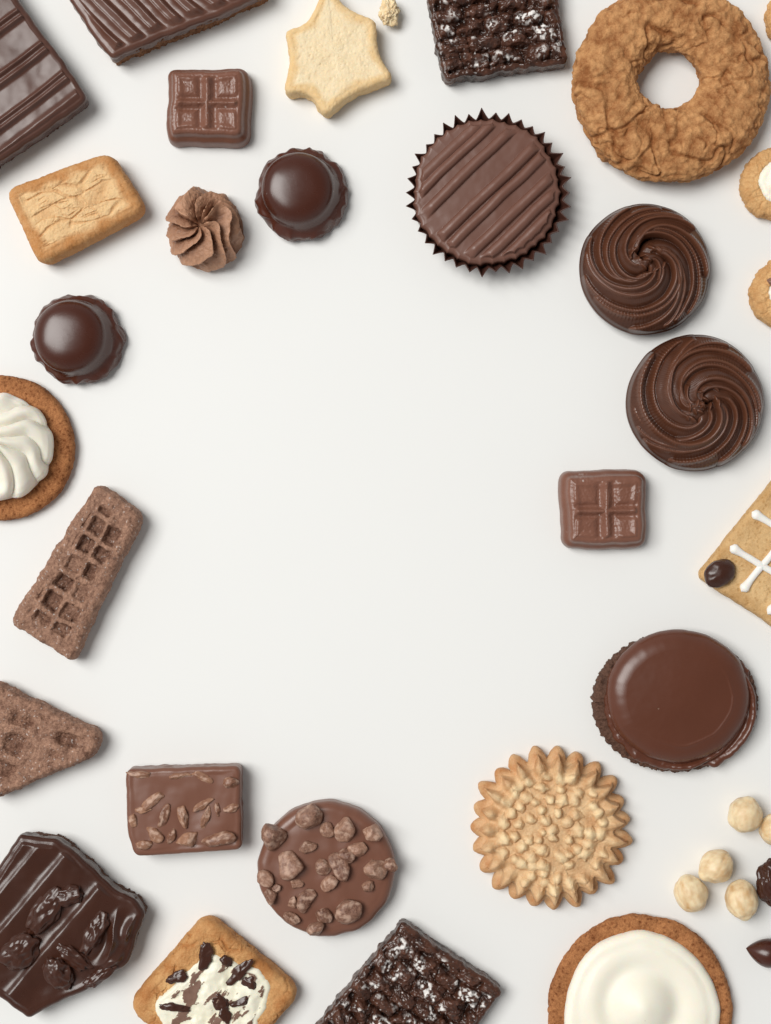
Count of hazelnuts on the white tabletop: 5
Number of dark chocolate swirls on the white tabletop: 2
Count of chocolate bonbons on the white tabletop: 2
